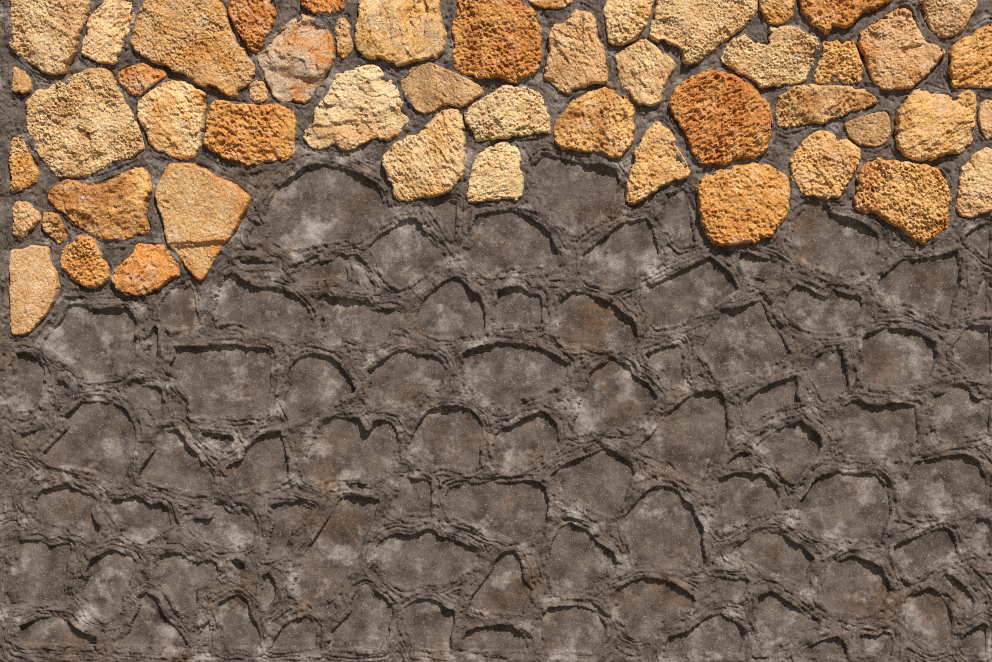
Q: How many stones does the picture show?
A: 51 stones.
